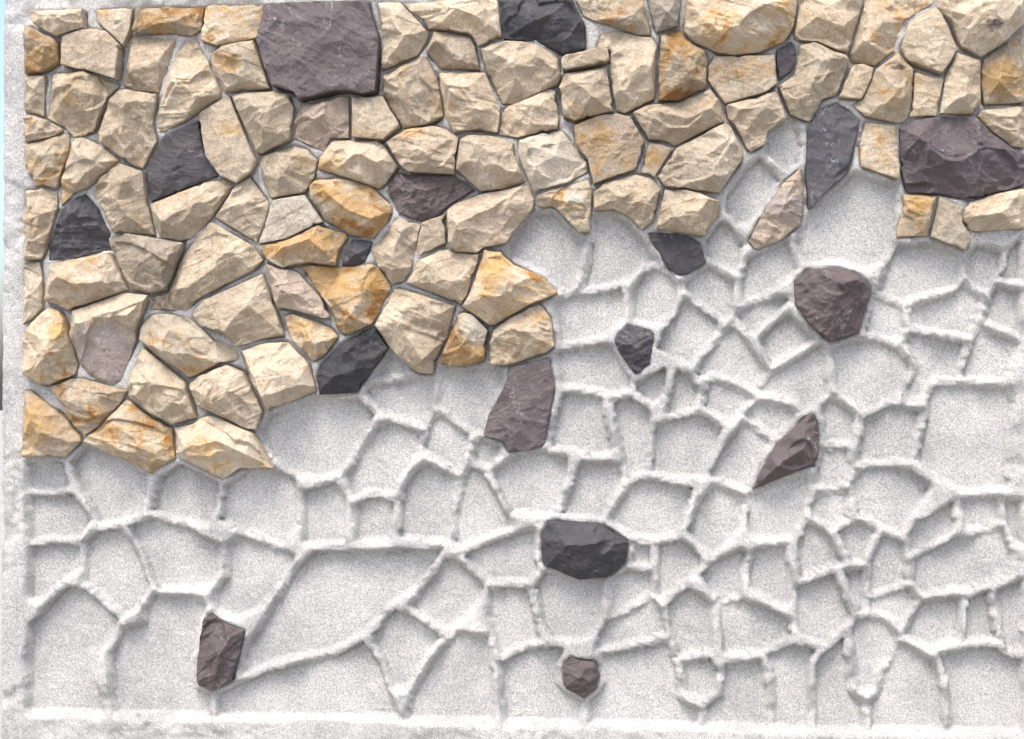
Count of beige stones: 96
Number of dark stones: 18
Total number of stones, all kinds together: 114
